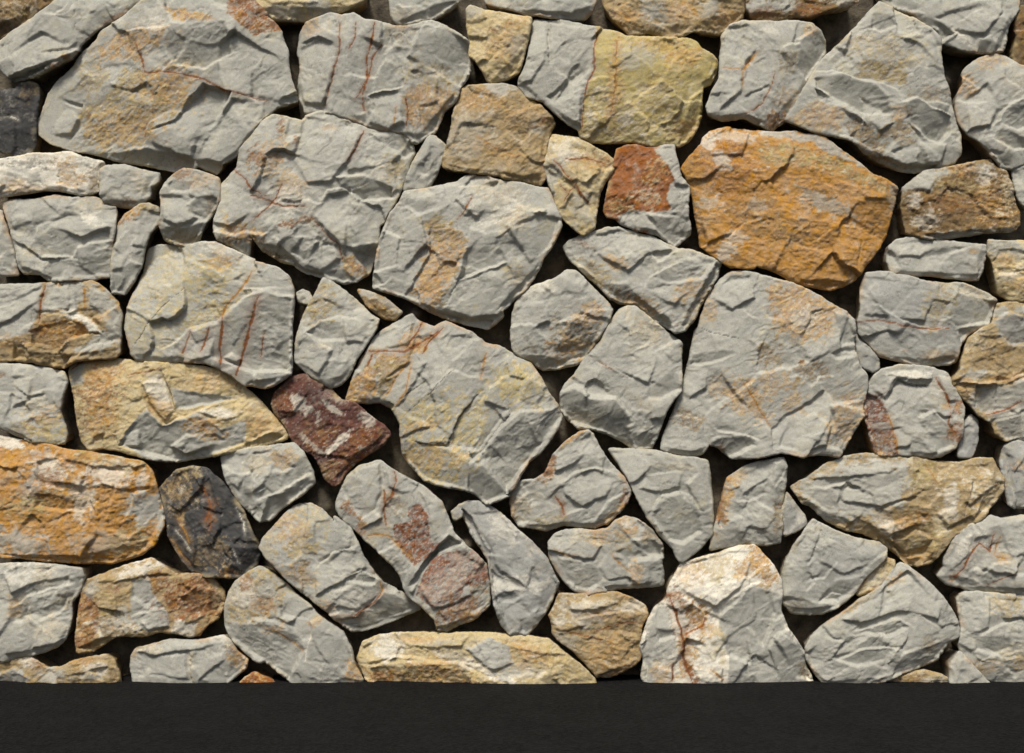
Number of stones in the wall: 81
